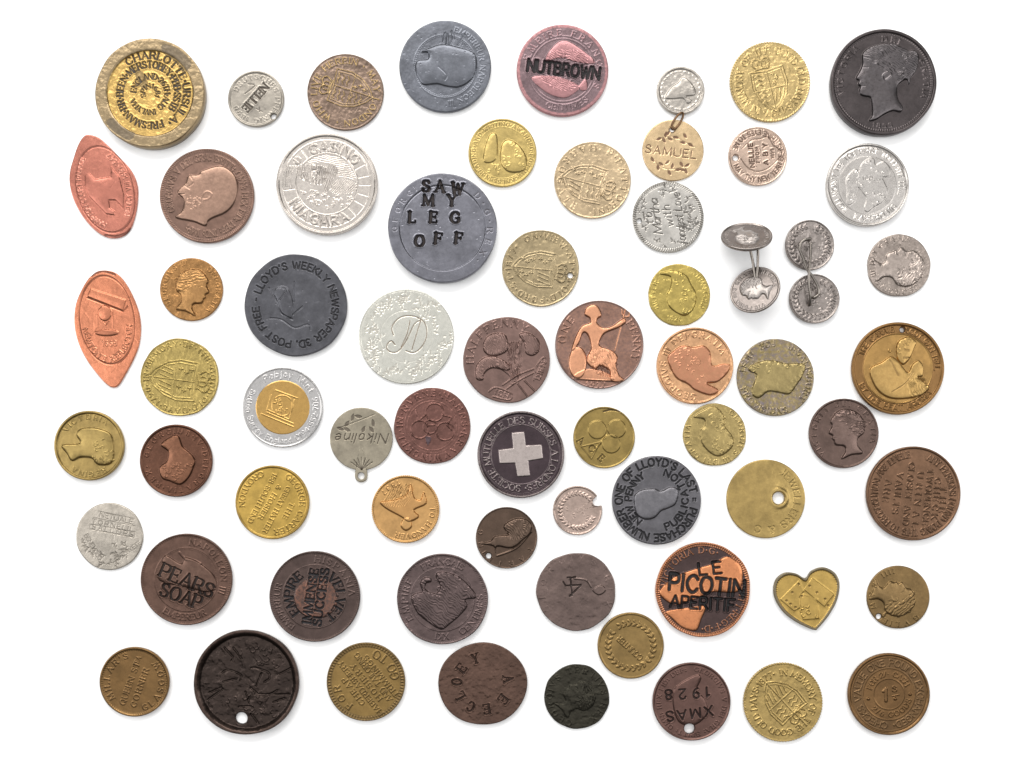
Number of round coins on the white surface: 61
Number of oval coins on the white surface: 2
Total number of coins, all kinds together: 63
